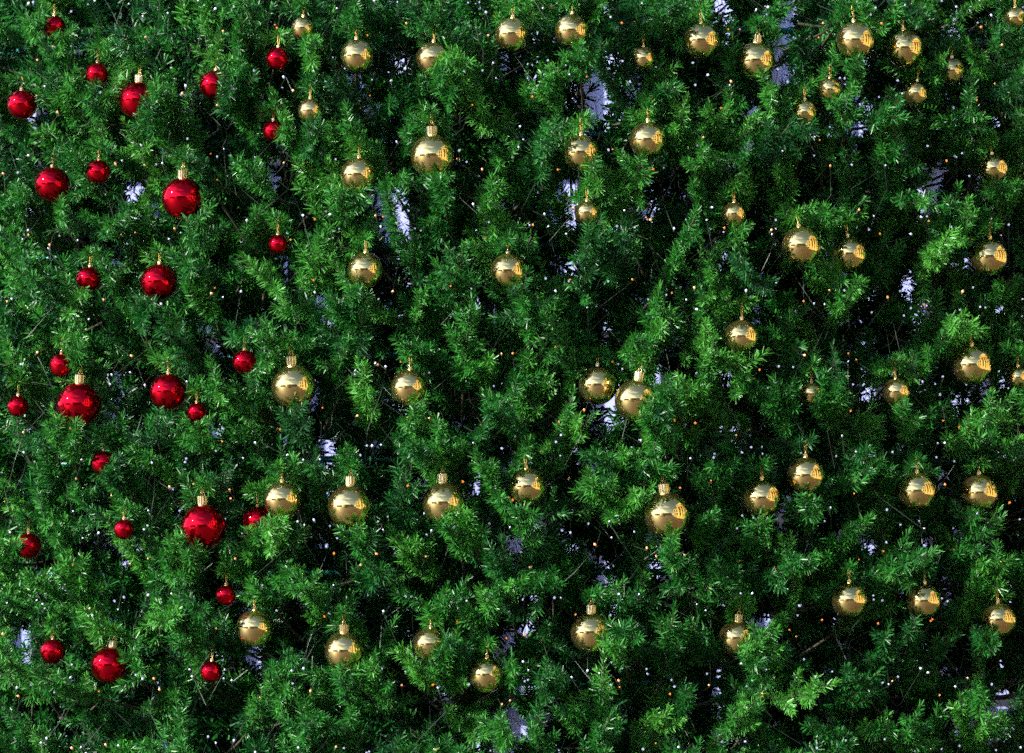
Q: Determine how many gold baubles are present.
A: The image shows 55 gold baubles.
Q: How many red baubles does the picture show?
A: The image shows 28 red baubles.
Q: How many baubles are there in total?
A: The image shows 83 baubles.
